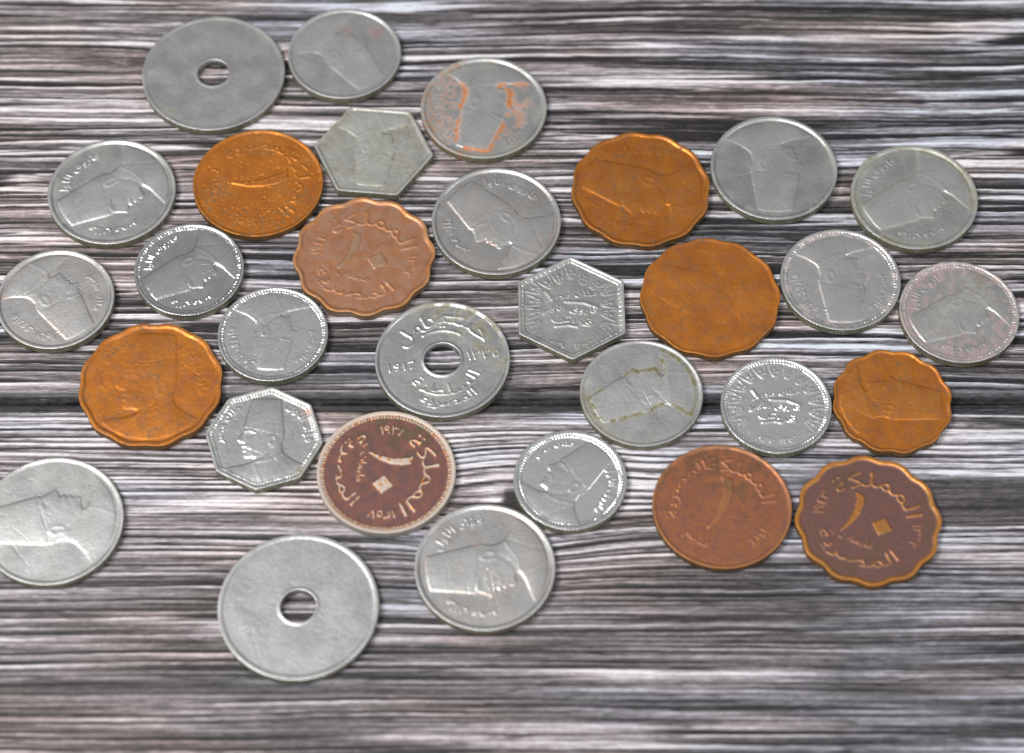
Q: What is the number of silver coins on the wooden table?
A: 22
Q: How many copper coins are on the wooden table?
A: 9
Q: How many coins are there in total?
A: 31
